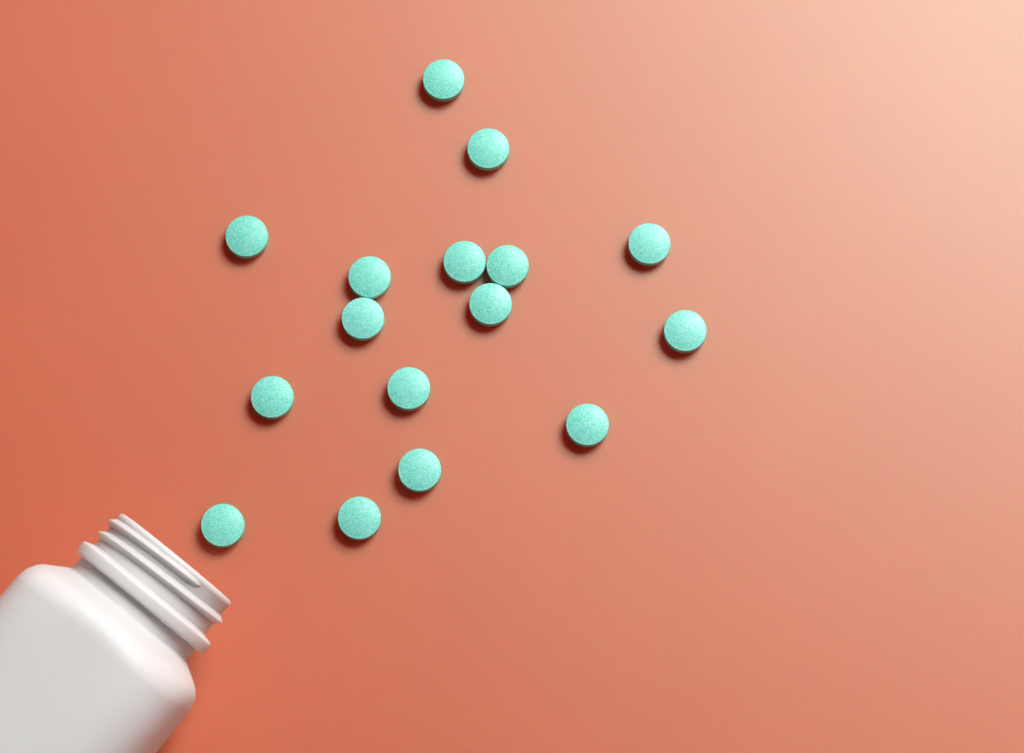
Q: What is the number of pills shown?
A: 16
